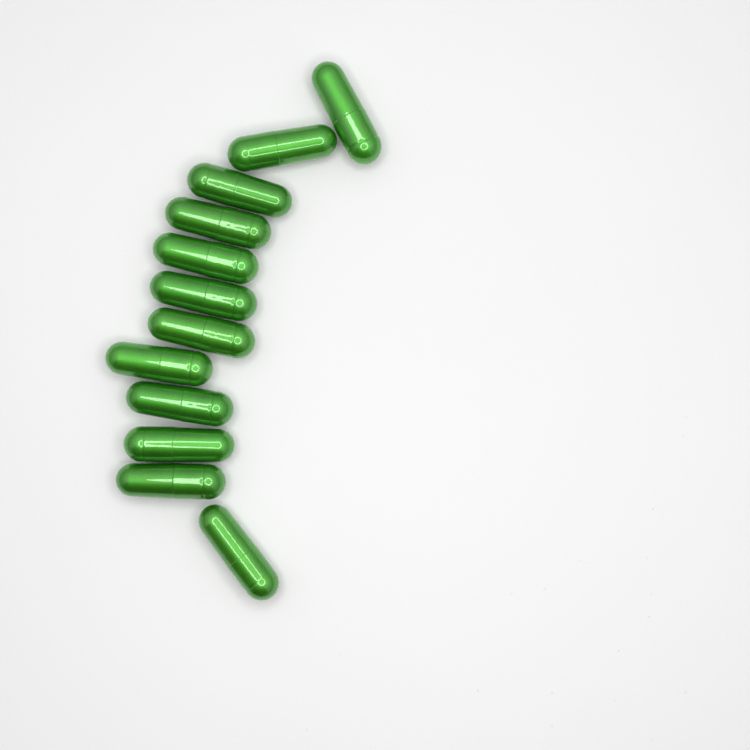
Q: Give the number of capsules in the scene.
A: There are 12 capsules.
